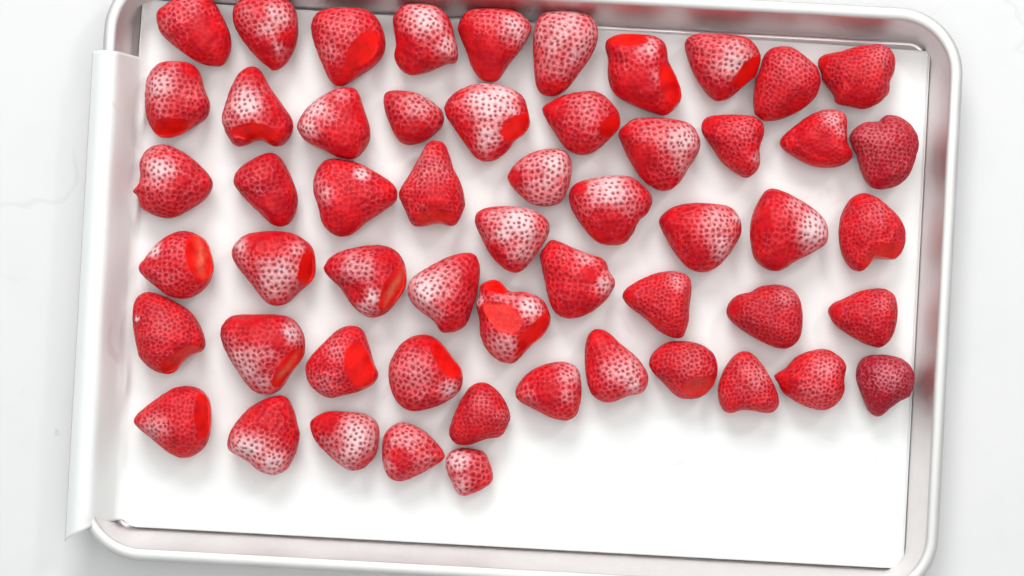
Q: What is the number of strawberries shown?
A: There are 55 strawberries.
